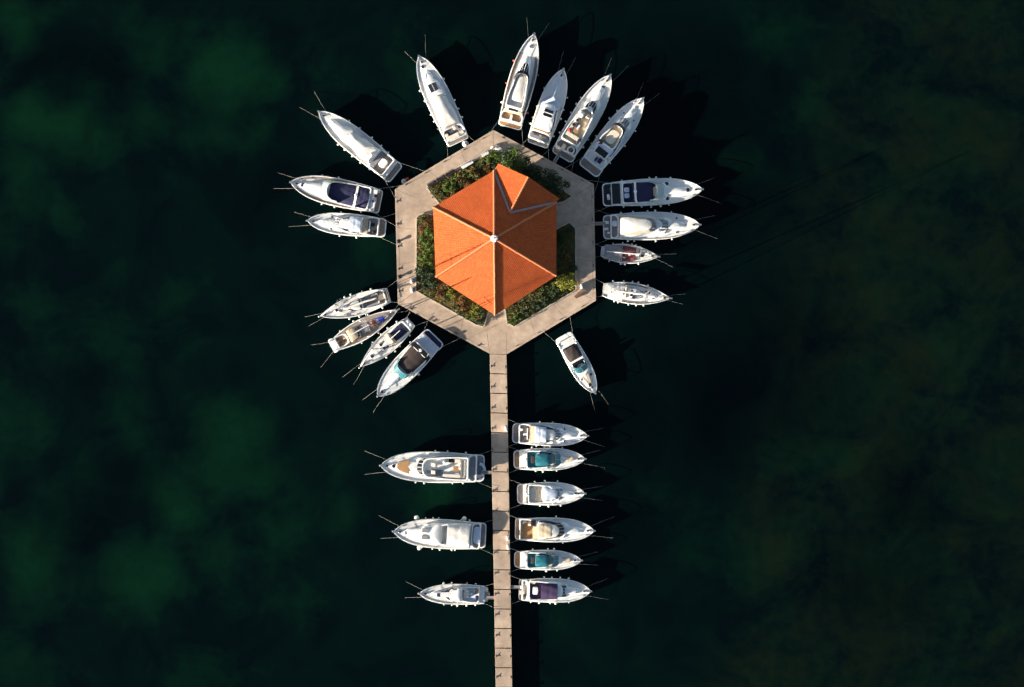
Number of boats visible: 26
